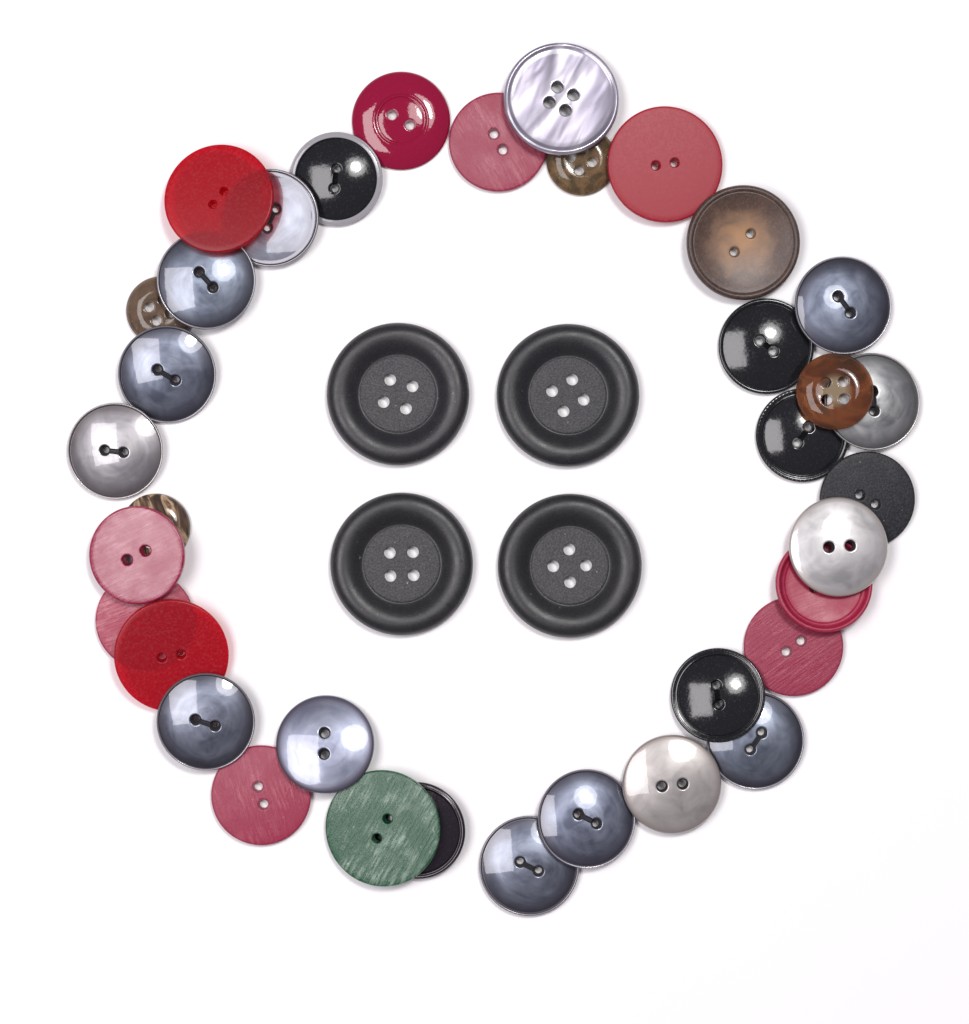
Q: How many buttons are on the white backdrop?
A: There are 40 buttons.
